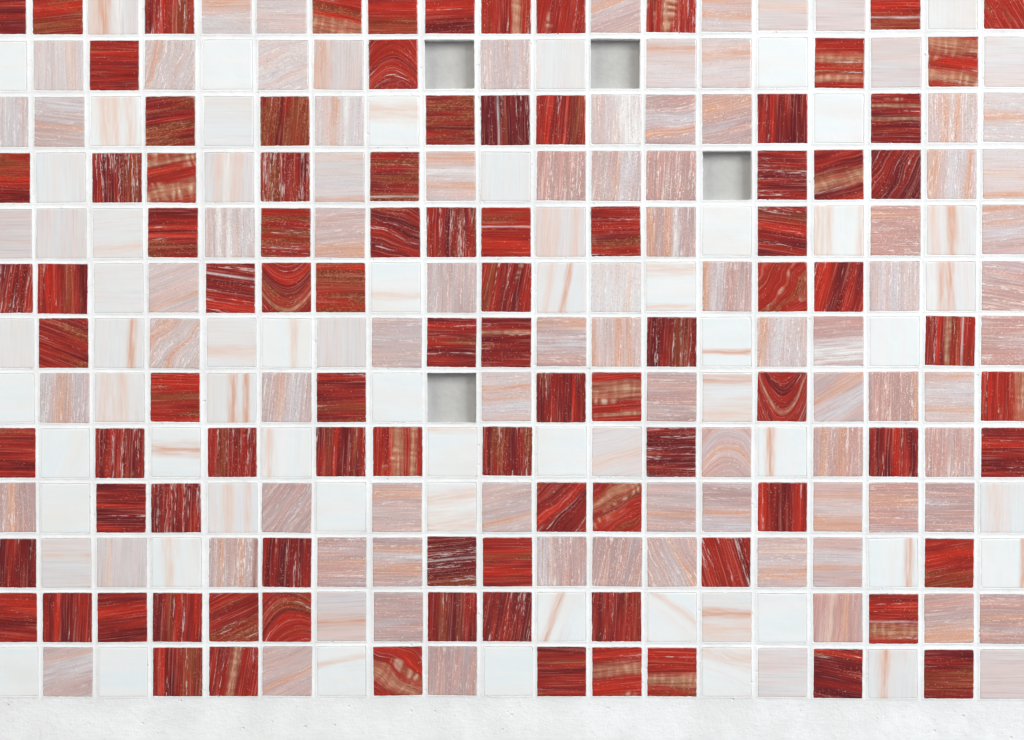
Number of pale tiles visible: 149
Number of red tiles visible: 94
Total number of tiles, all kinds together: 243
